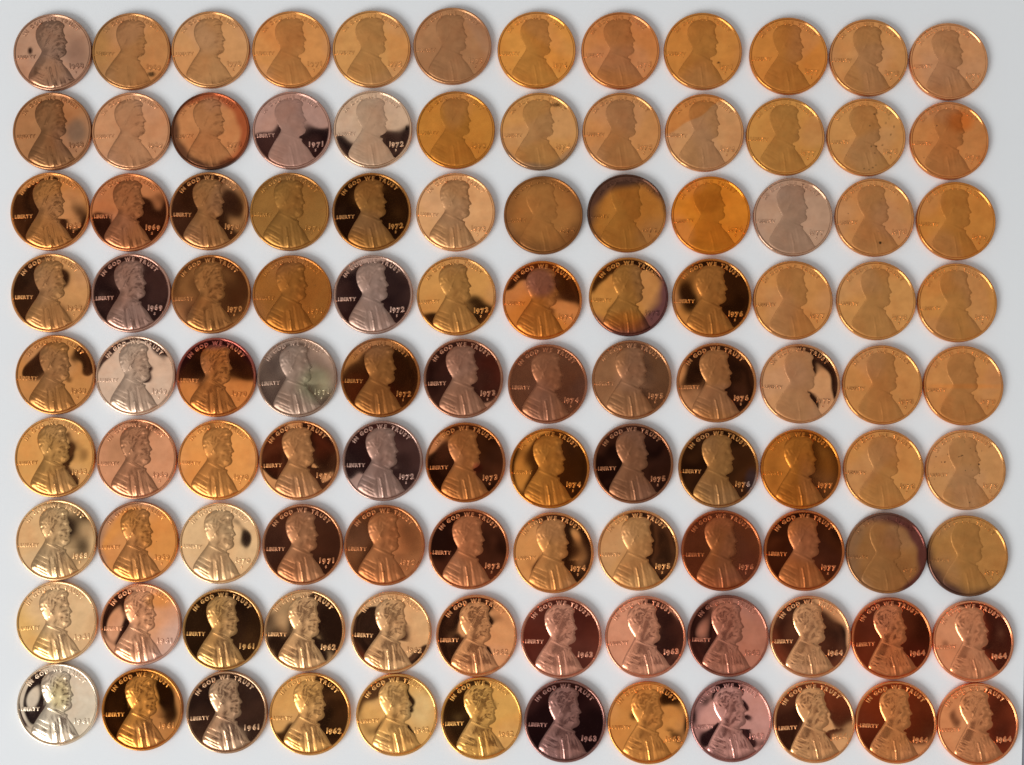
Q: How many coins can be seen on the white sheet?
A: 108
